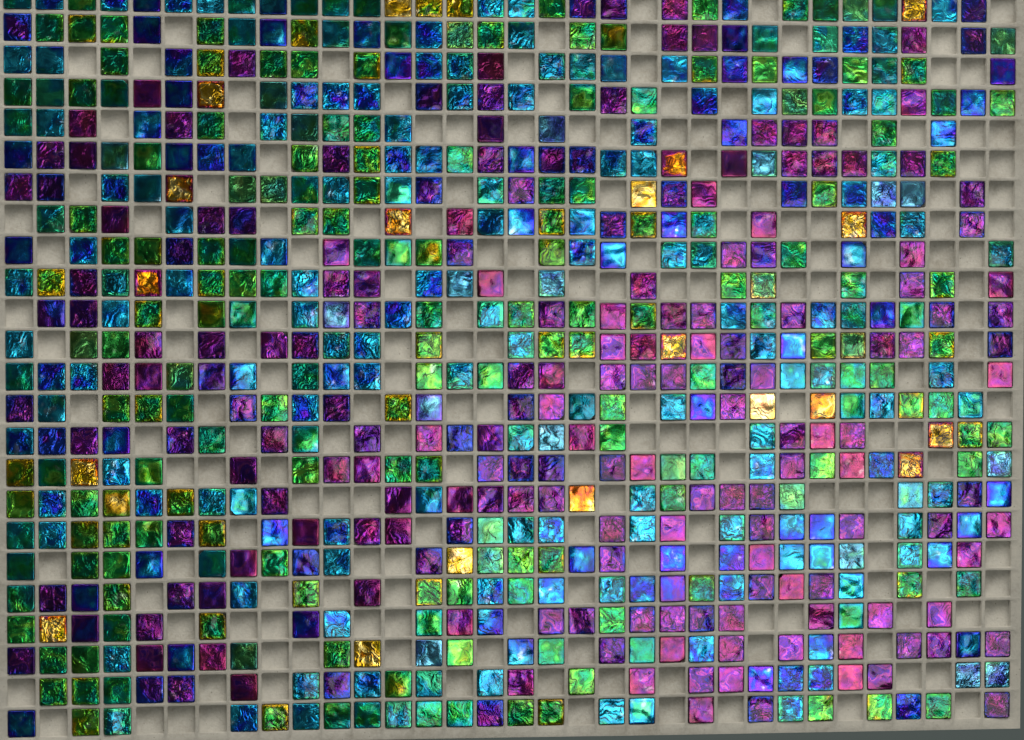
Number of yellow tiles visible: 20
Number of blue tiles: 199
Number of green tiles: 200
